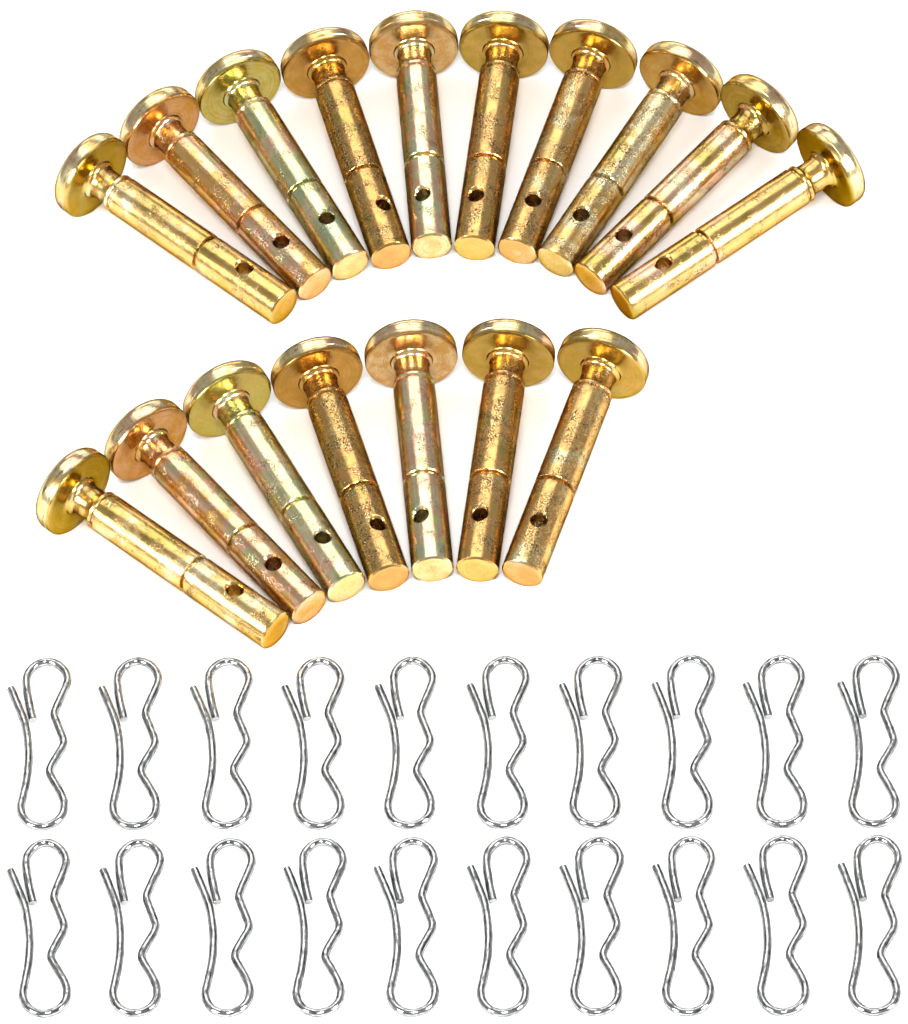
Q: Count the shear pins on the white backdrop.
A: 17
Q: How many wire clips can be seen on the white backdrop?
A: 20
